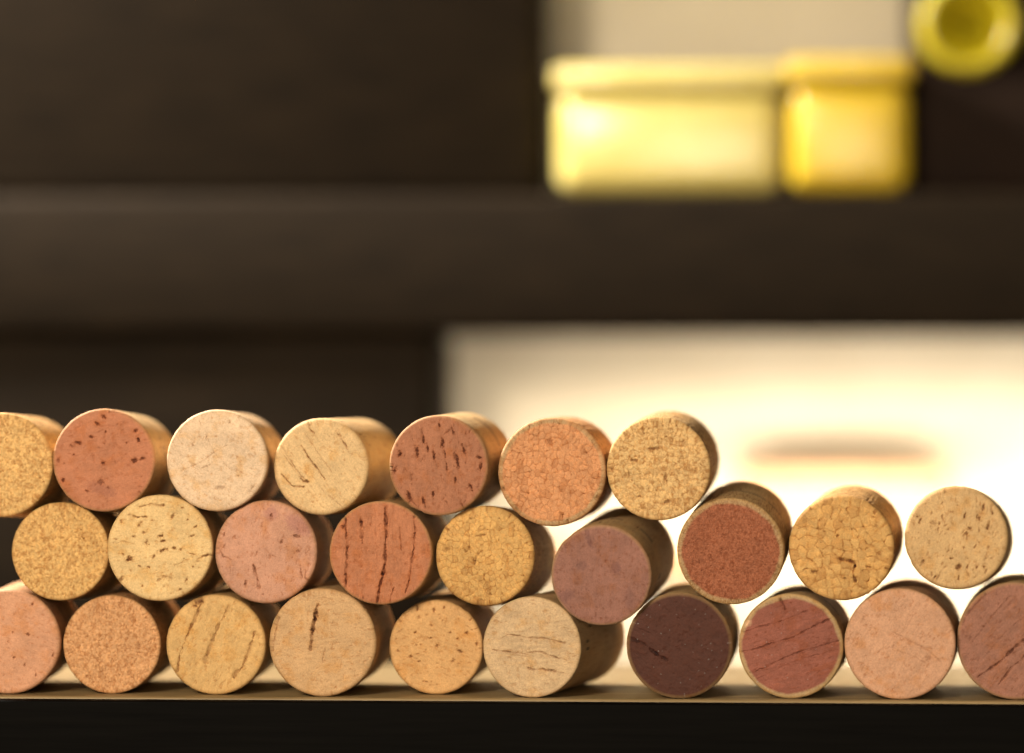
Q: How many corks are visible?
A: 26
